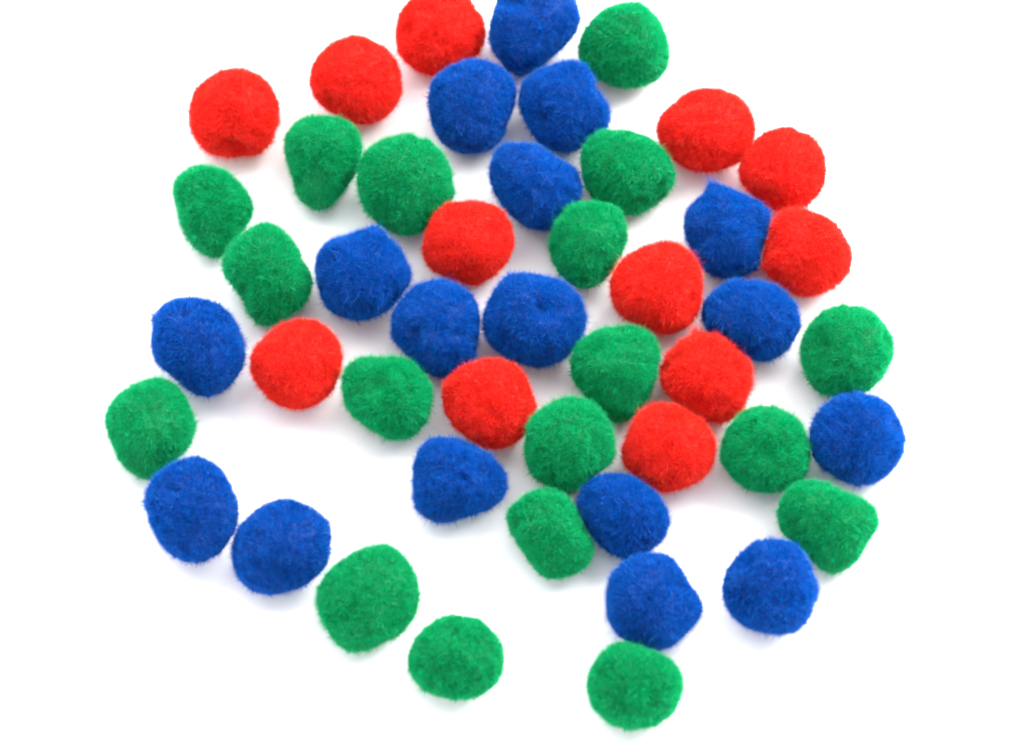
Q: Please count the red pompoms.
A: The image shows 12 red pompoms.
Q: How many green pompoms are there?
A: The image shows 18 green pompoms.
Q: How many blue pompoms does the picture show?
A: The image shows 17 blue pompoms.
